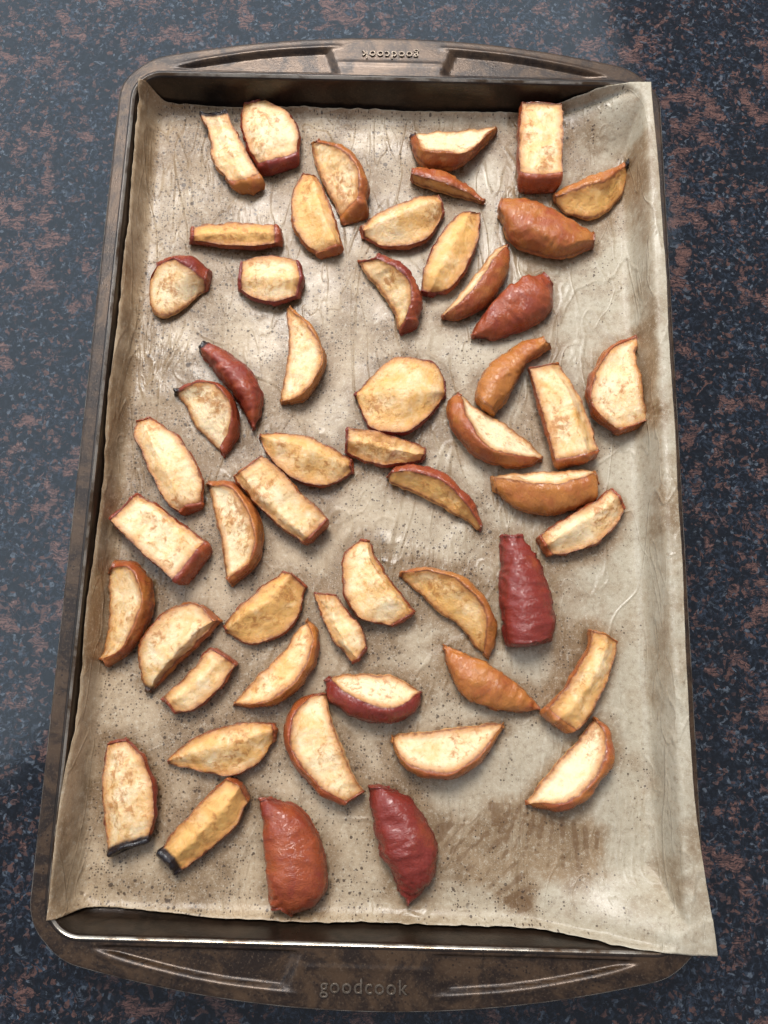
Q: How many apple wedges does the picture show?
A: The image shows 54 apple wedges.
